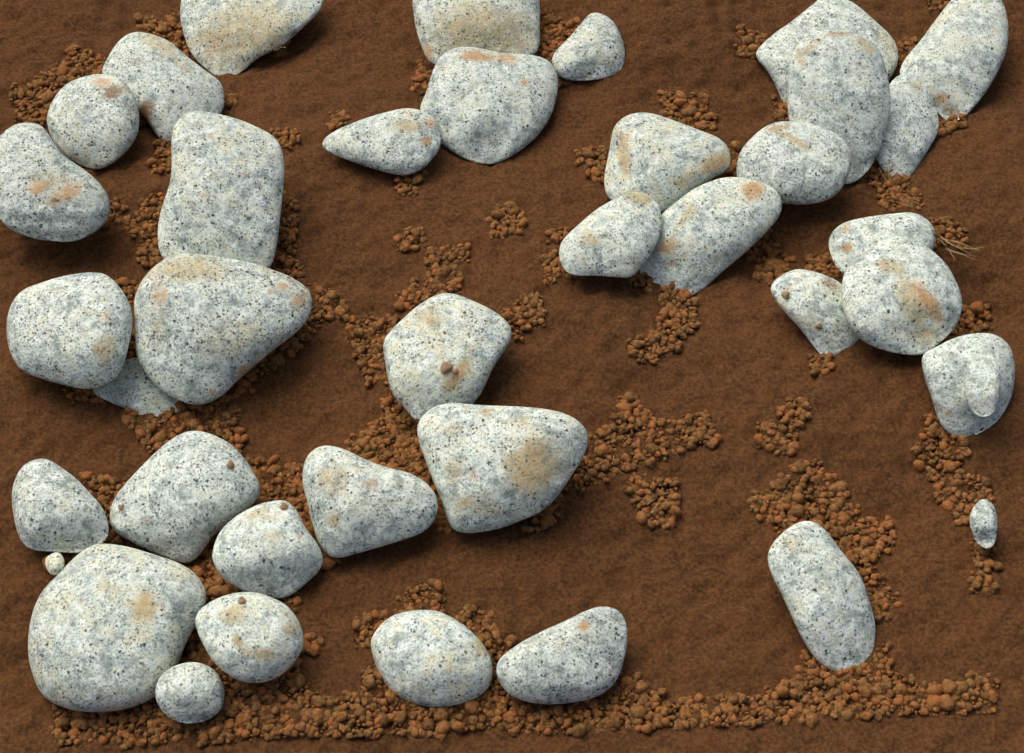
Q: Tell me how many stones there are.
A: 39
